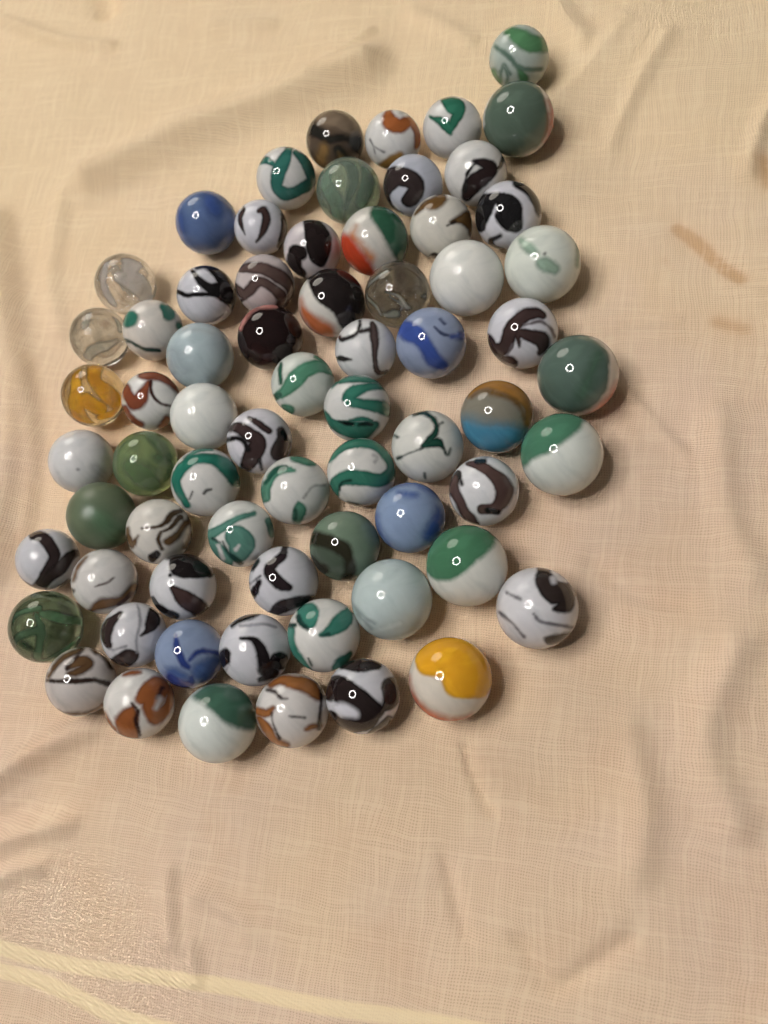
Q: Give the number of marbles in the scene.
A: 68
